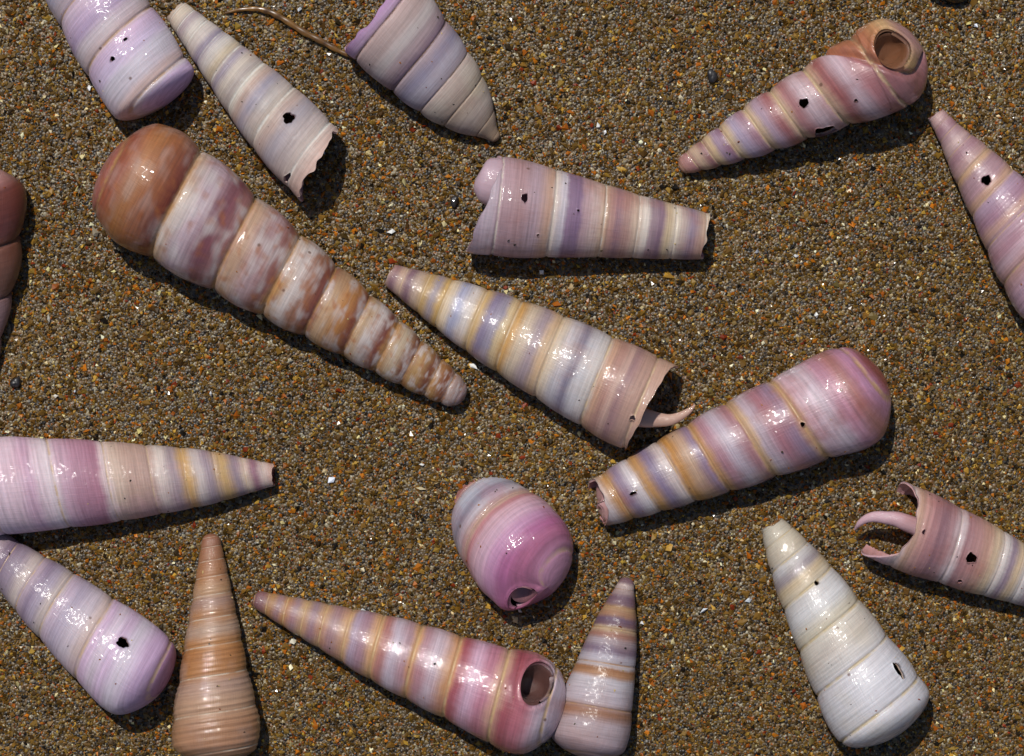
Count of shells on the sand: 18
